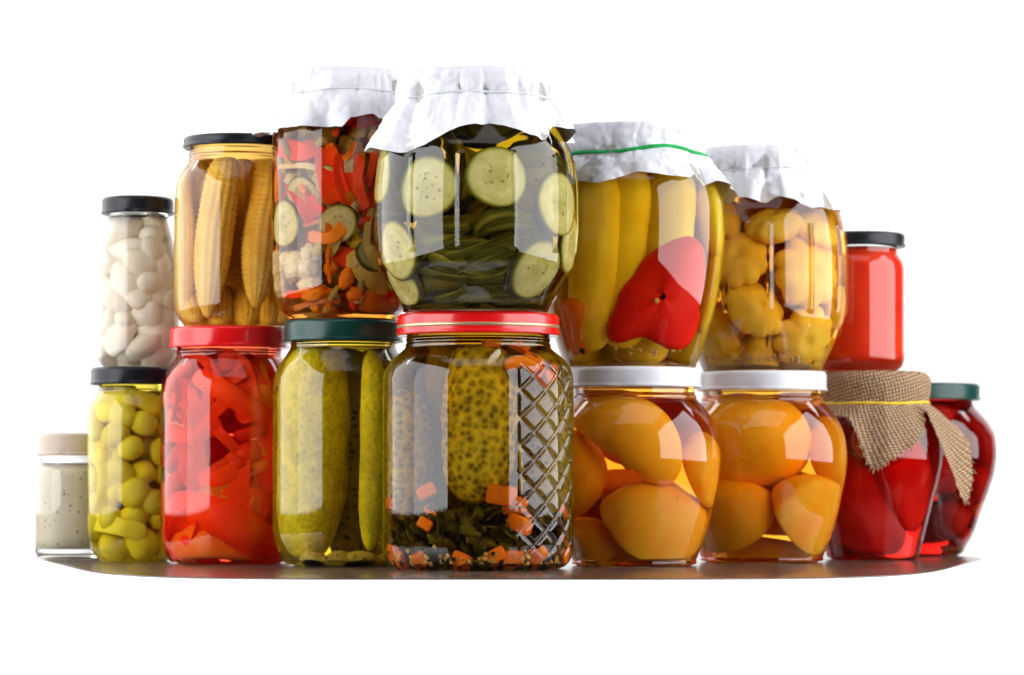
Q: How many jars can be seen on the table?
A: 16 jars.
